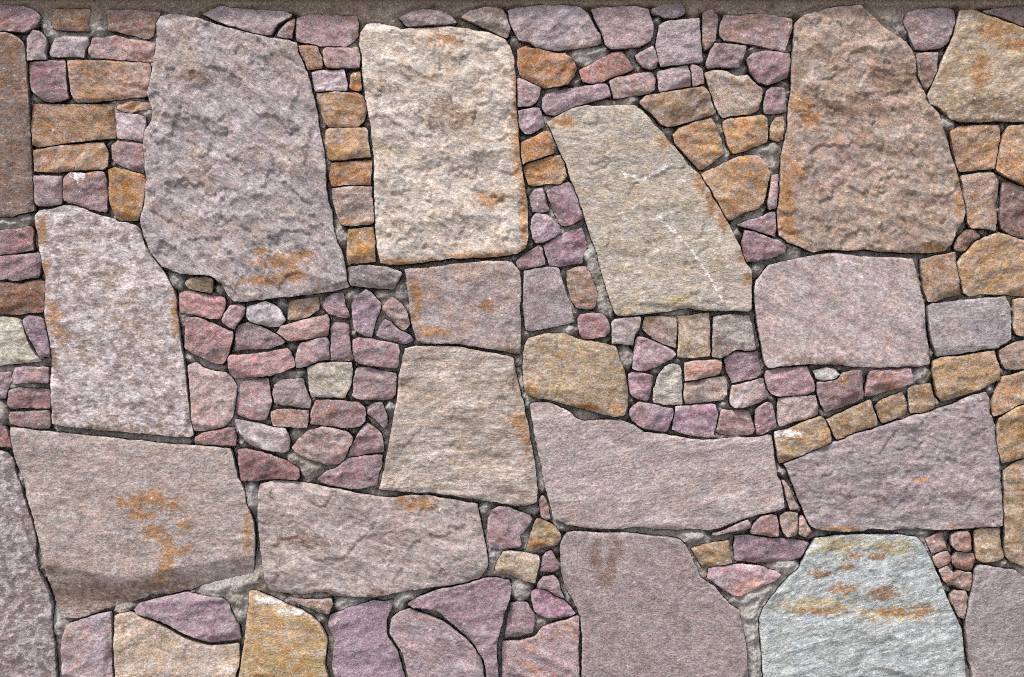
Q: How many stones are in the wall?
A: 200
